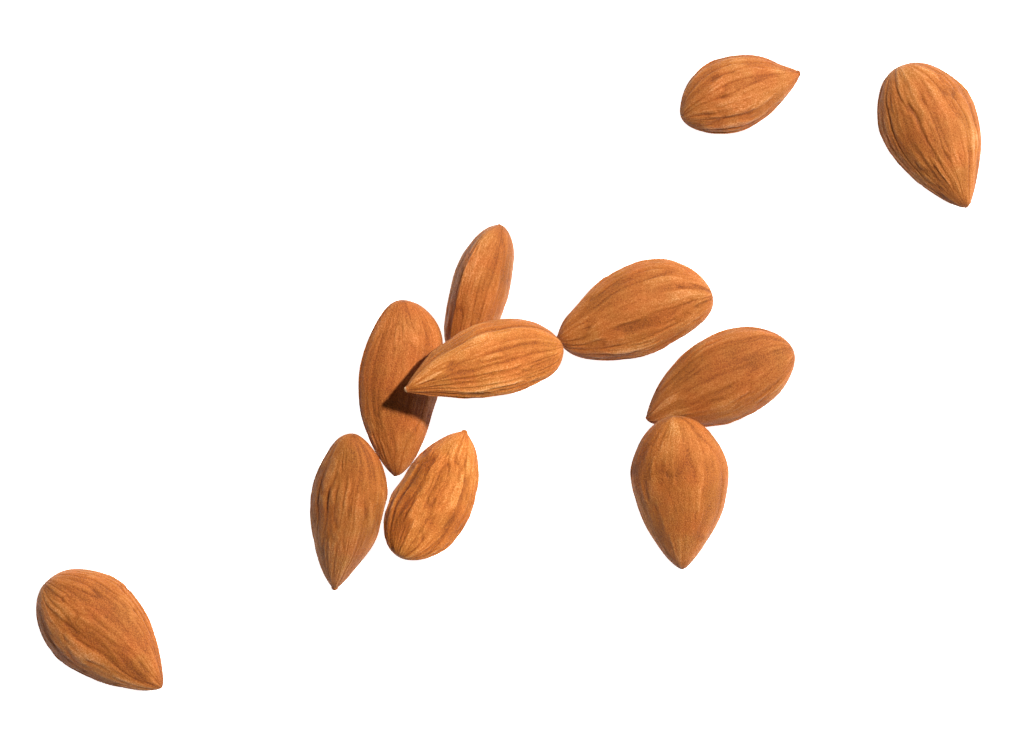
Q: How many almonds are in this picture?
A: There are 11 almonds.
